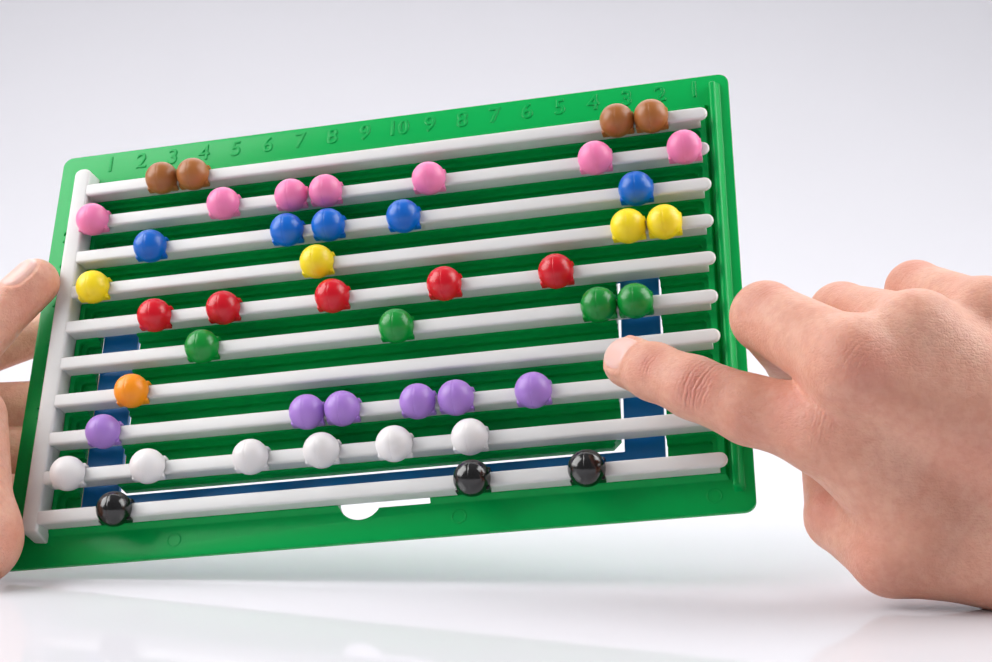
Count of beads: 45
